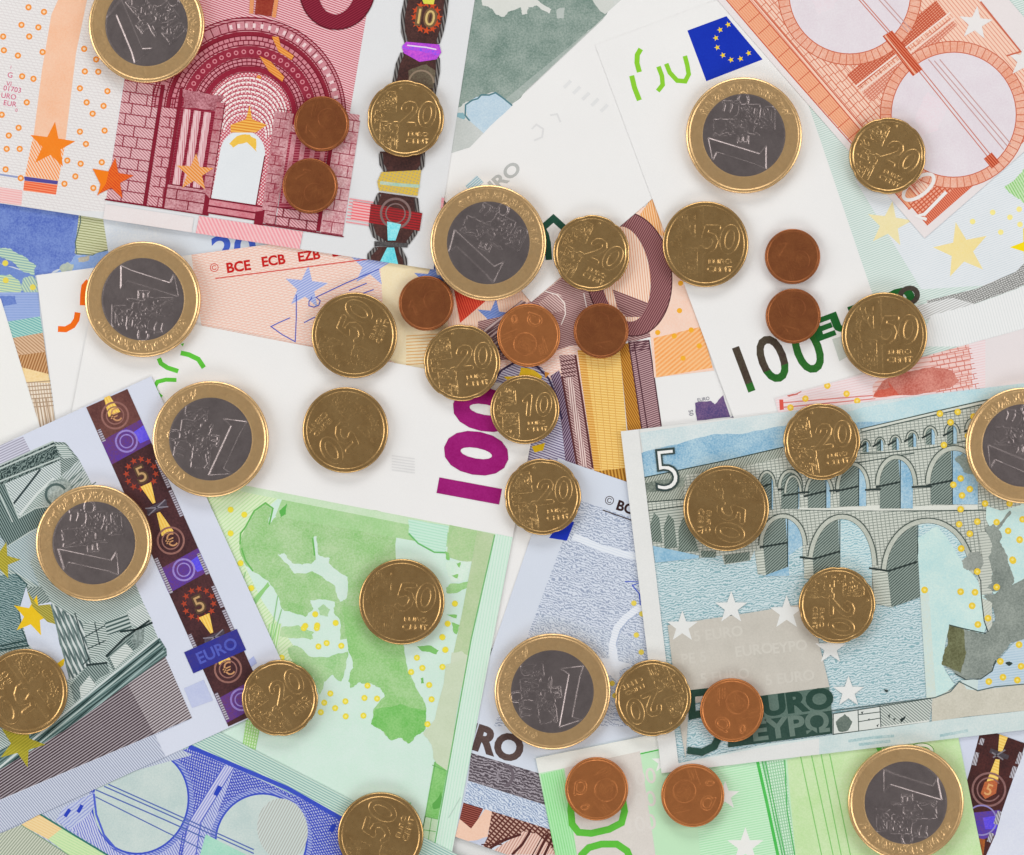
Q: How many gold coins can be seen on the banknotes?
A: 18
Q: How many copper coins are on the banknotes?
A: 10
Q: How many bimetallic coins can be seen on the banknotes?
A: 9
